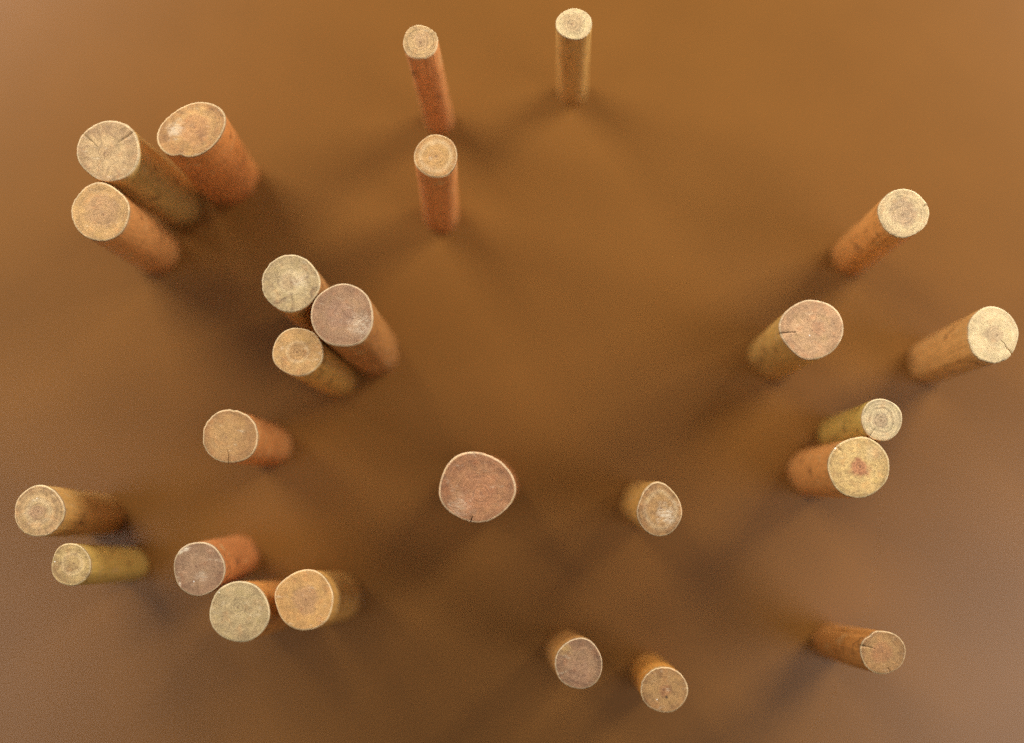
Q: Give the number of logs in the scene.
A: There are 25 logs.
